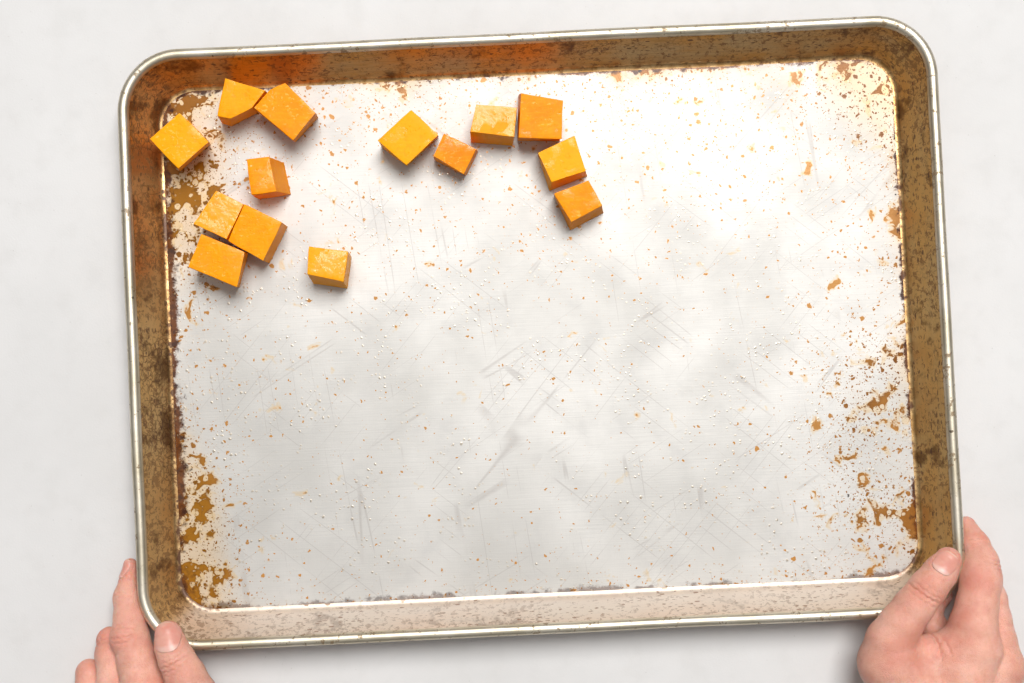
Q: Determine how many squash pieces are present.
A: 14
